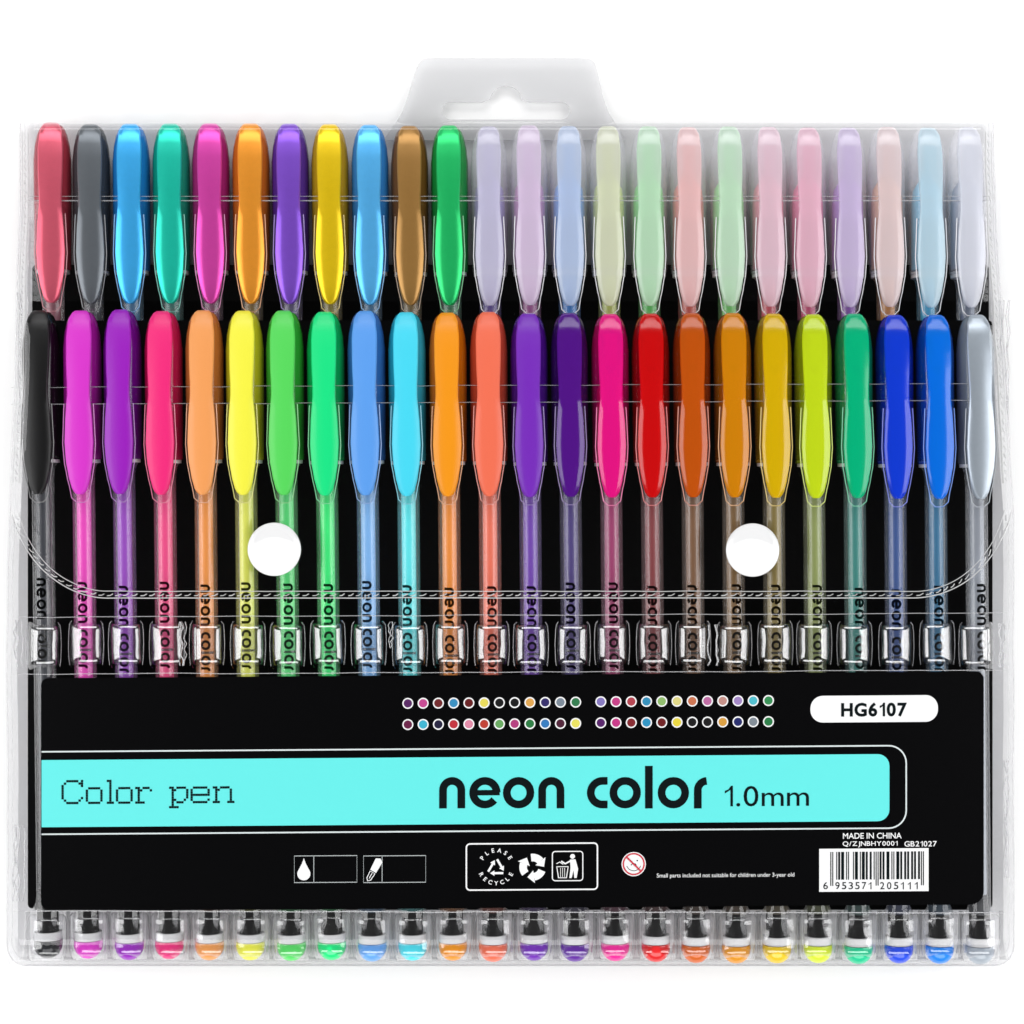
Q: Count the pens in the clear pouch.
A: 48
